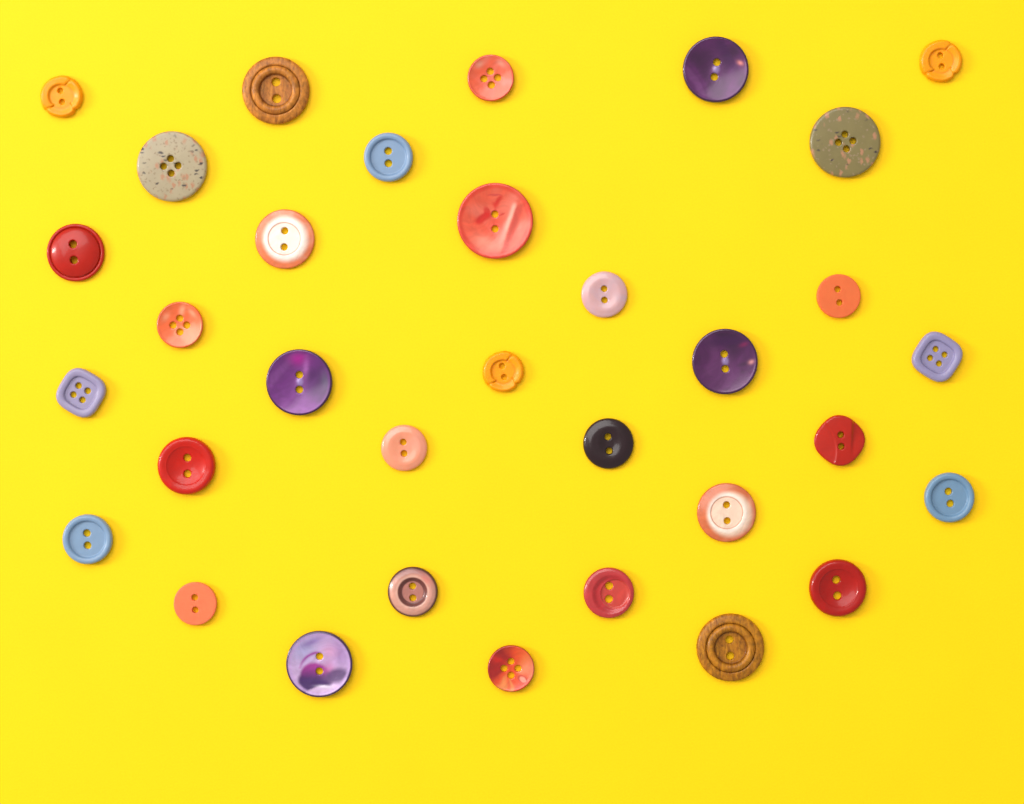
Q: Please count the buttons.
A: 33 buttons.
